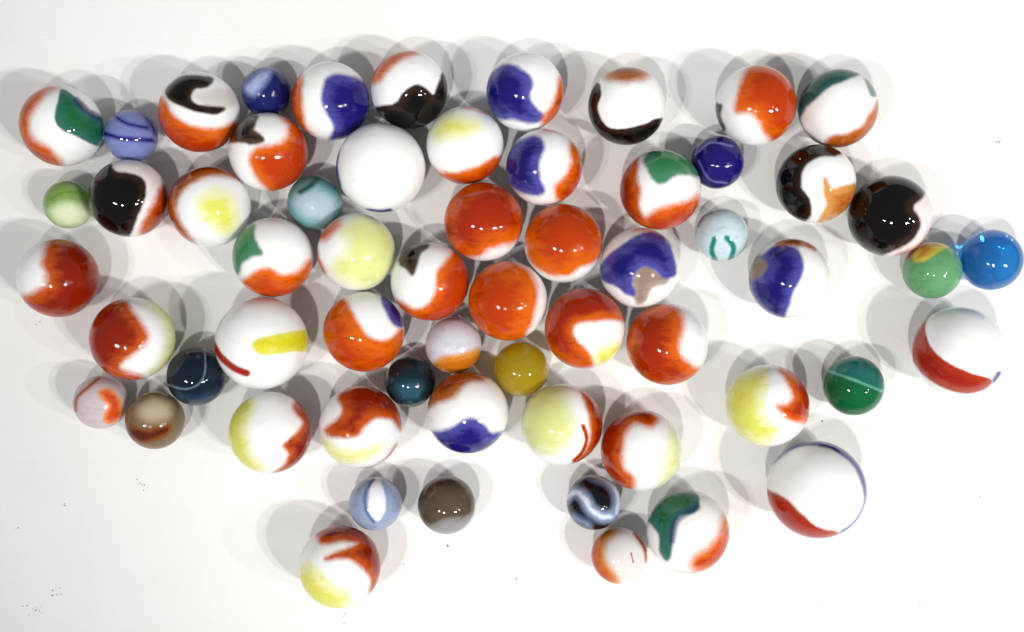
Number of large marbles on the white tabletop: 41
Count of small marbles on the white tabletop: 19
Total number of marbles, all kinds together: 60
